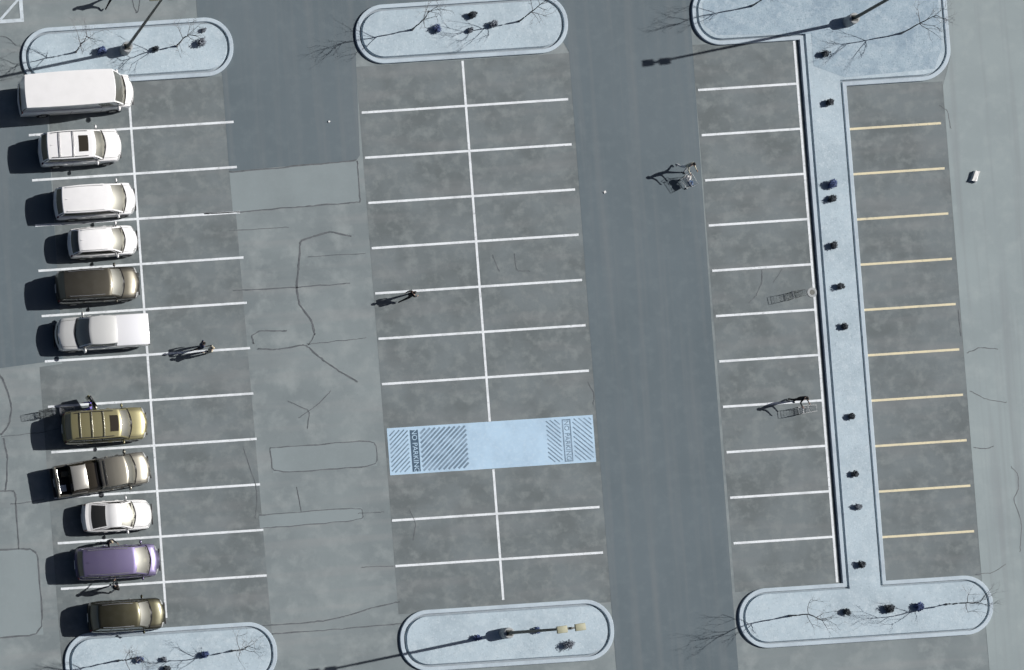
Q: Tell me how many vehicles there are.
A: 11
